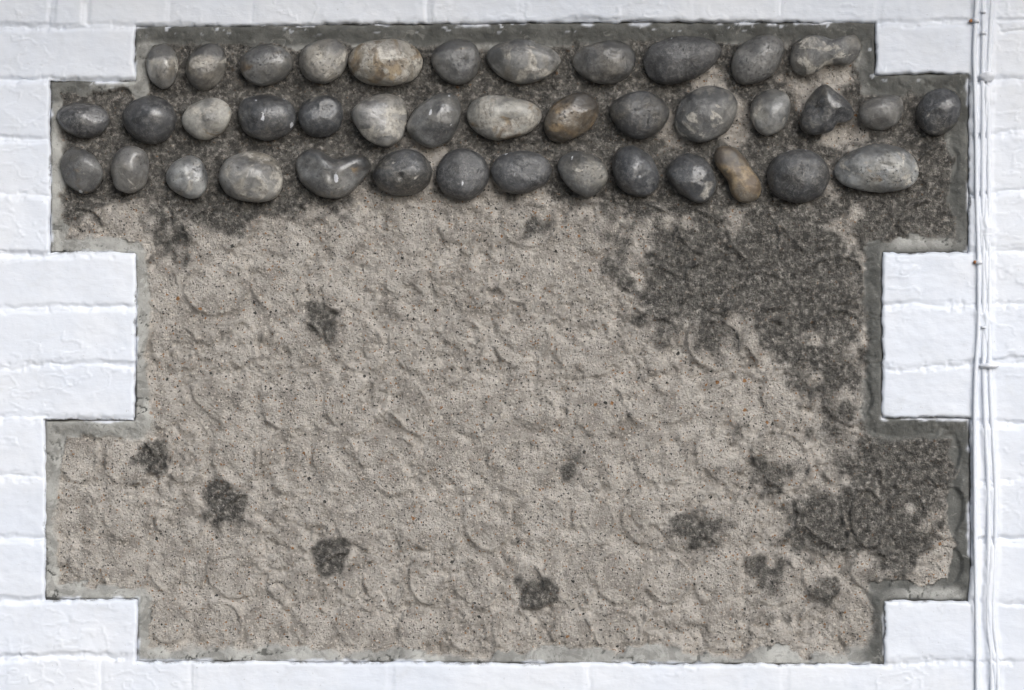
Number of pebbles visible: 40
